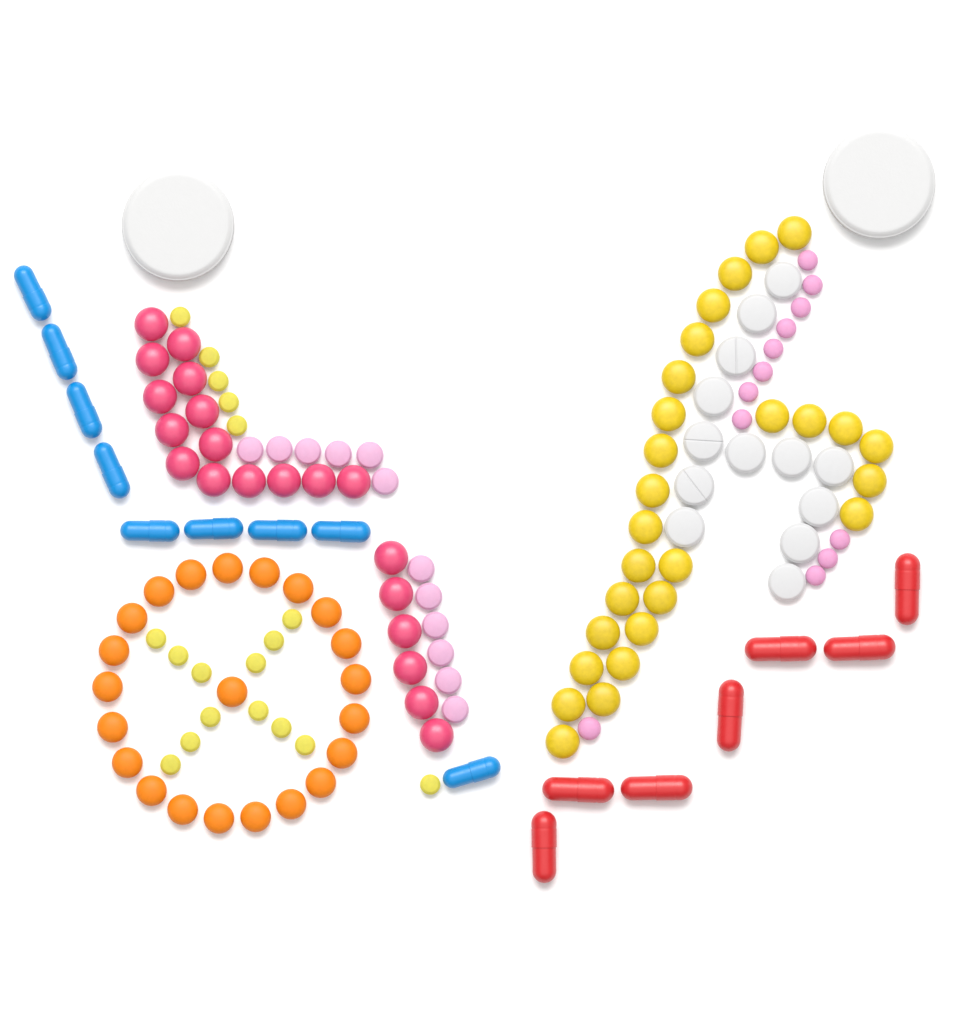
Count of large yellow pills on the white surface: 27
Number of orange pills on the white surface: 22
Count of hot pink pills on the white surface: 20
